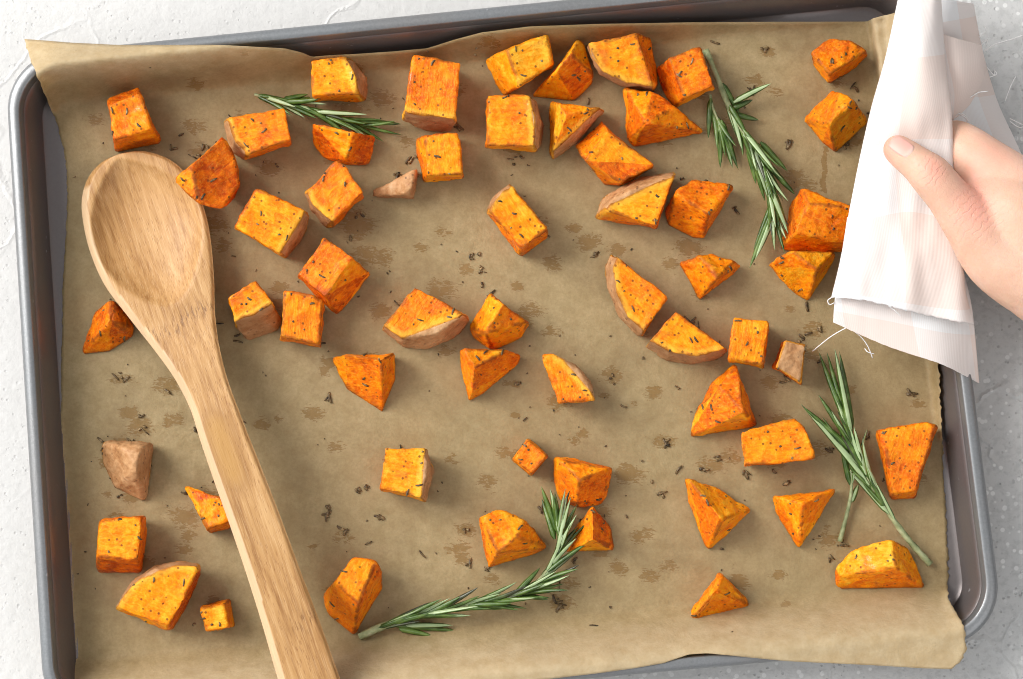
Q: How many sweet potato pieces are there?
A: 57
